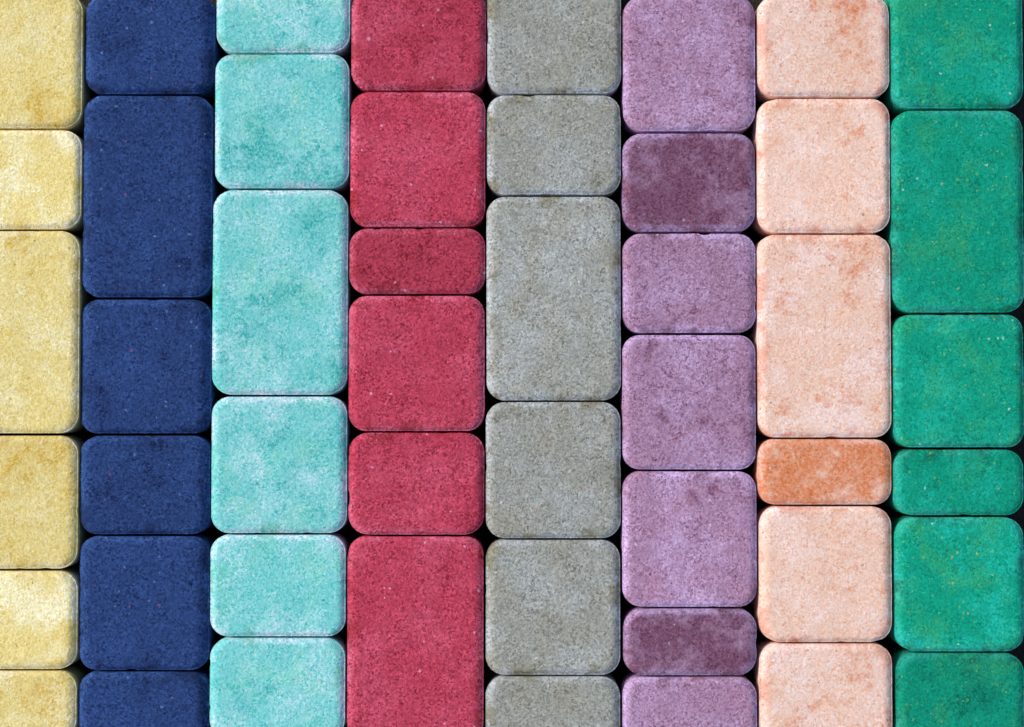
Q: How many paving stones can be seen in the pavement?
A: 49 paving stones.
